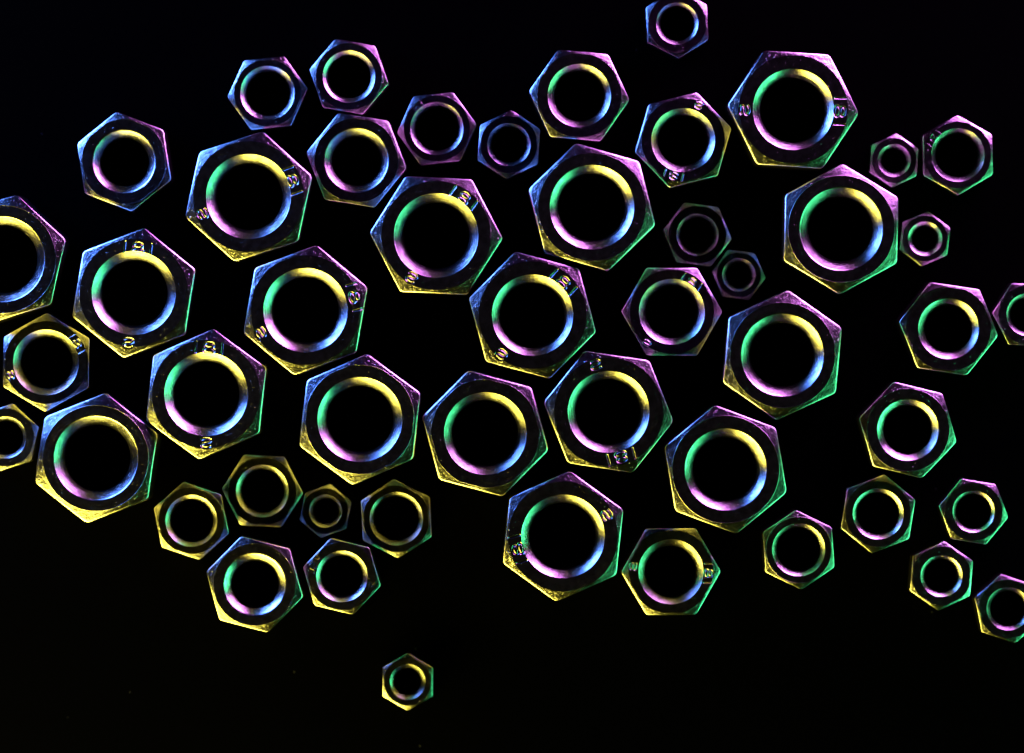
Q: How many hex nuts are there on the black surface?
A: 50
